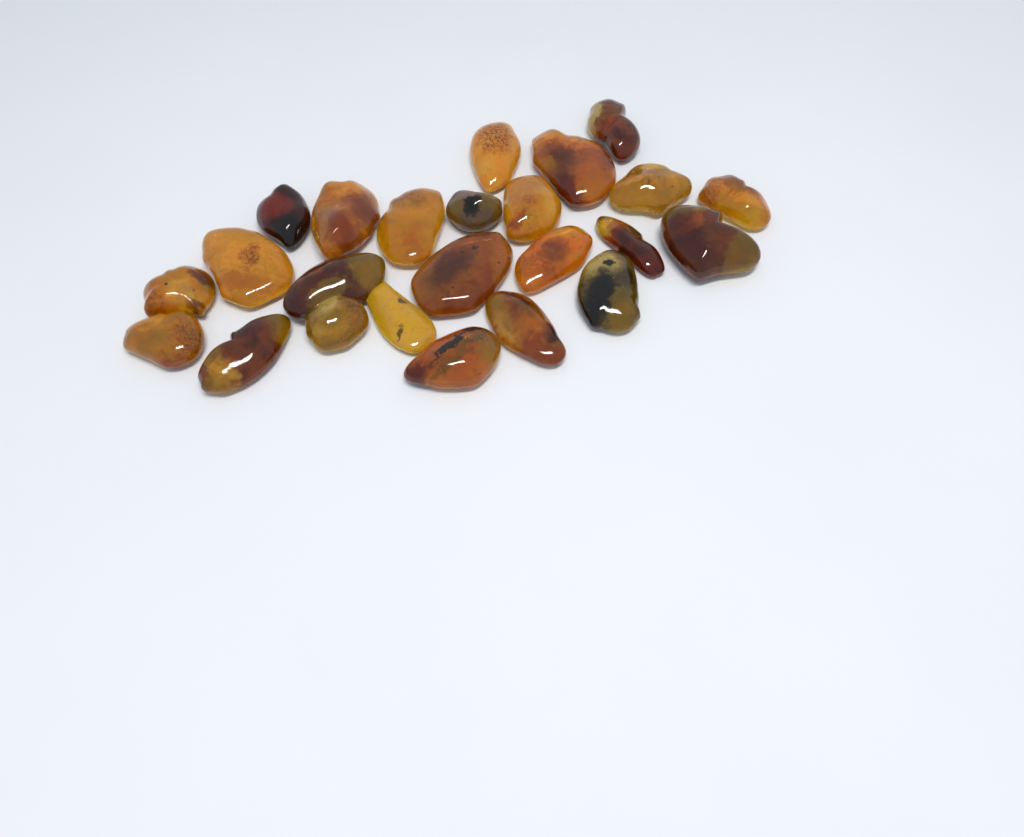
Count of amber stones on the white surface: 24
